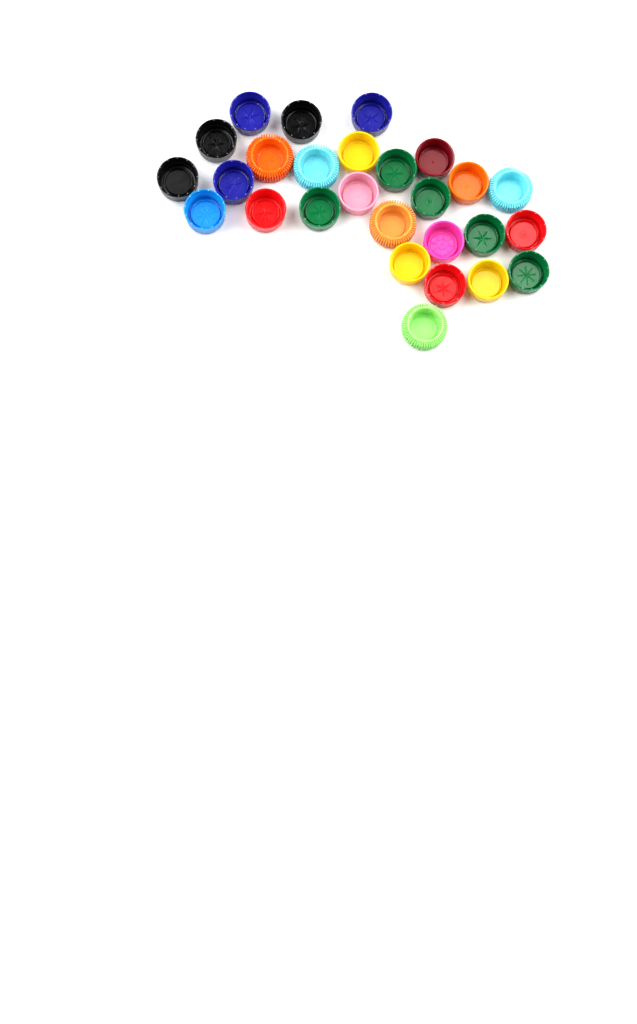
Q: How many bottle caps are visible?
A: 27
